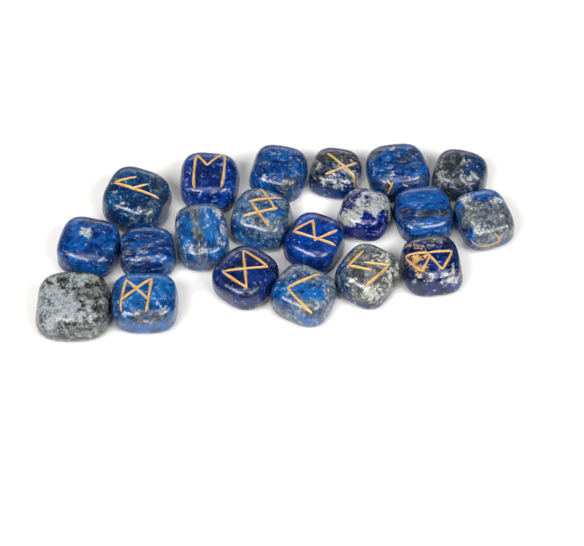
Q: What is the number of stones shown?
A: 20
